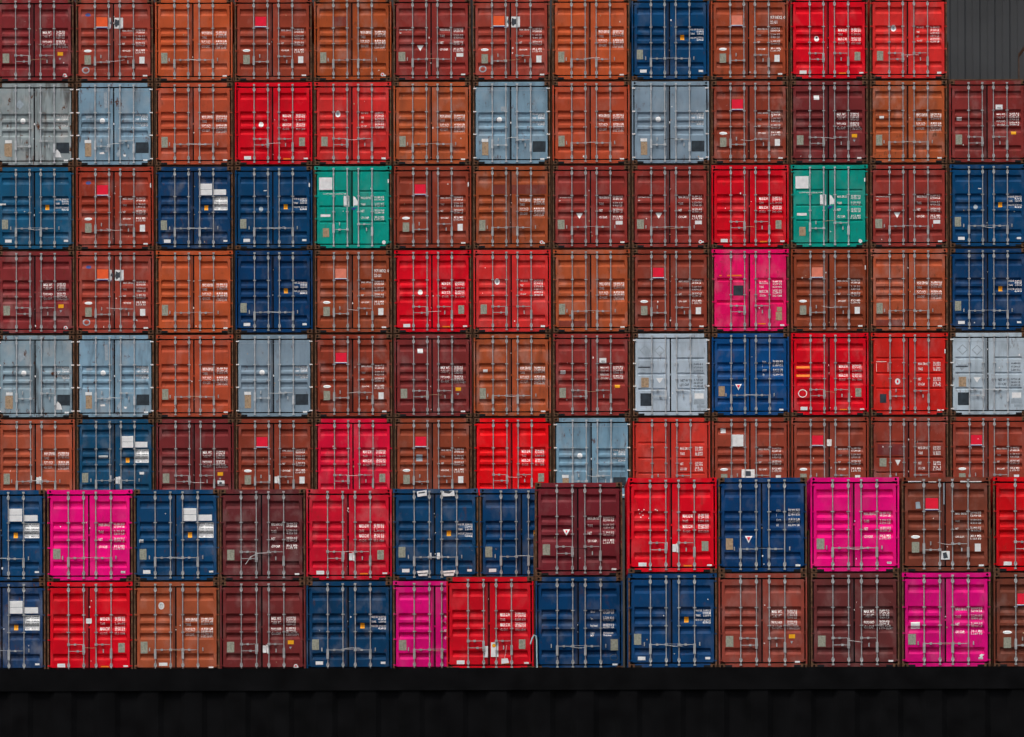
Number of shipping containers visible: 103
